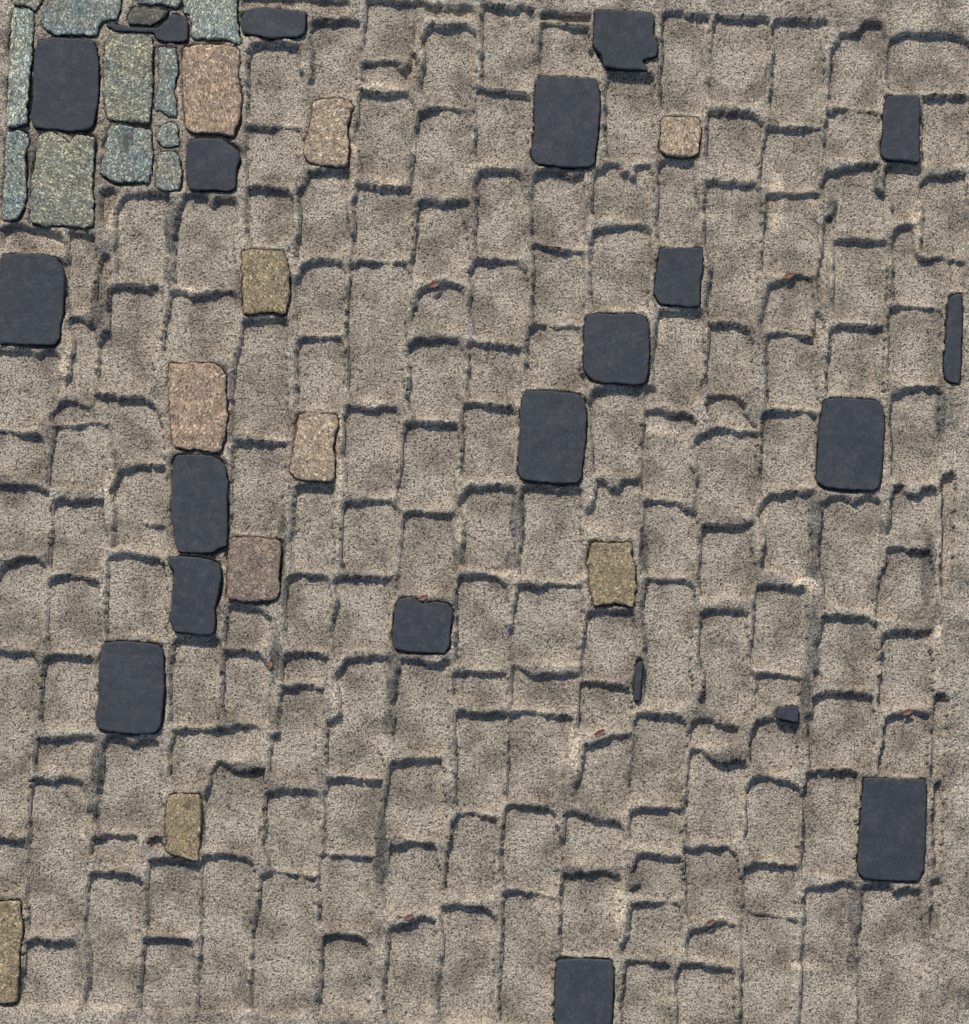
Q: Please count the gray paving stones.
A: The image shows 13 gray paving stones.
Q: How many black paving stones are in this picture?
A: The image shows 21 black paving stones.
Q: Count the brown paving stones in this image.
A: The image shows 10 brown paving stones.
